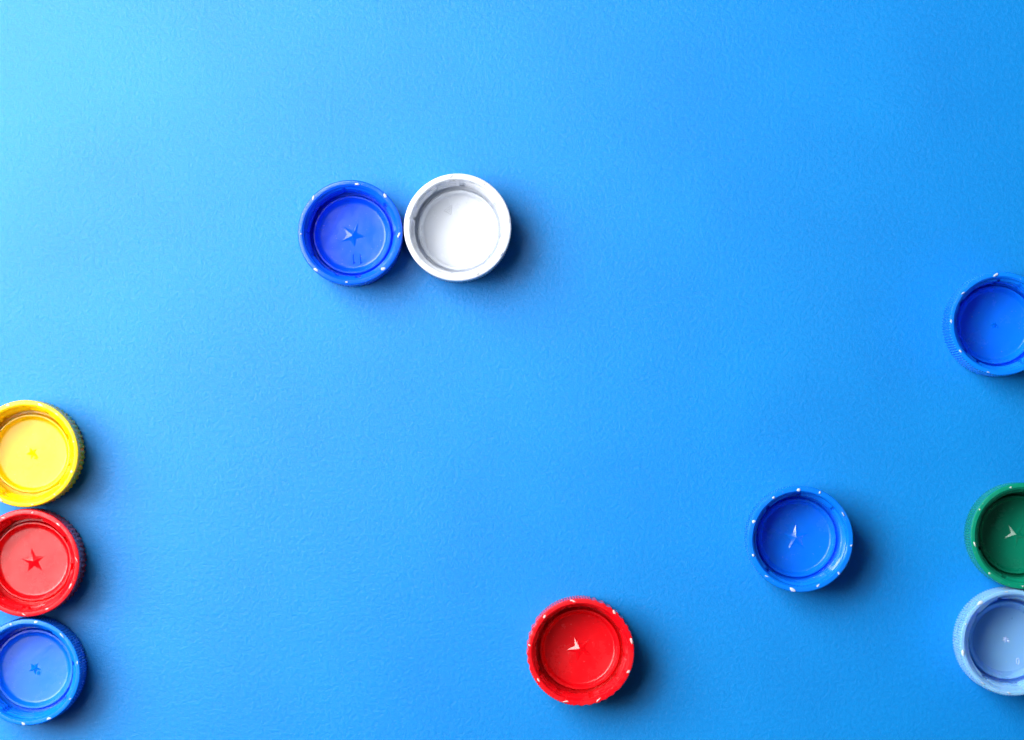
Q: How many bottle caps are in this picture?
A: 10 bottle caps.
